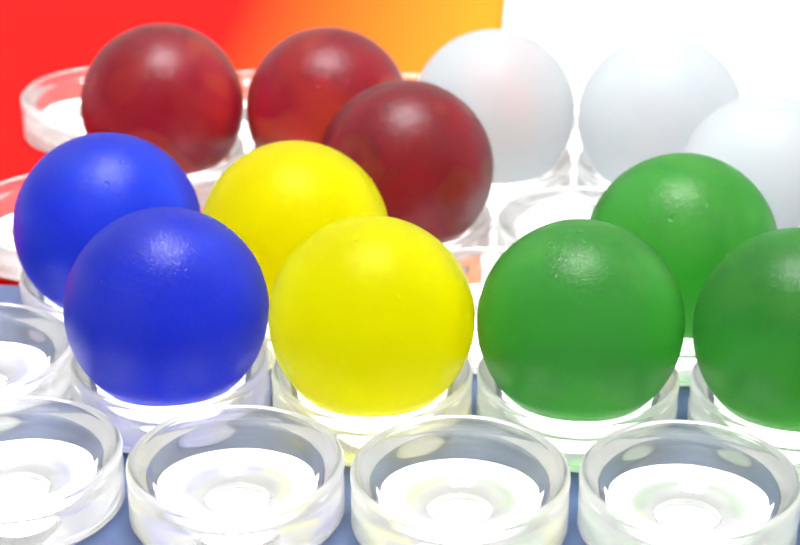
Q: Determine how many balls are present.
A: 13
